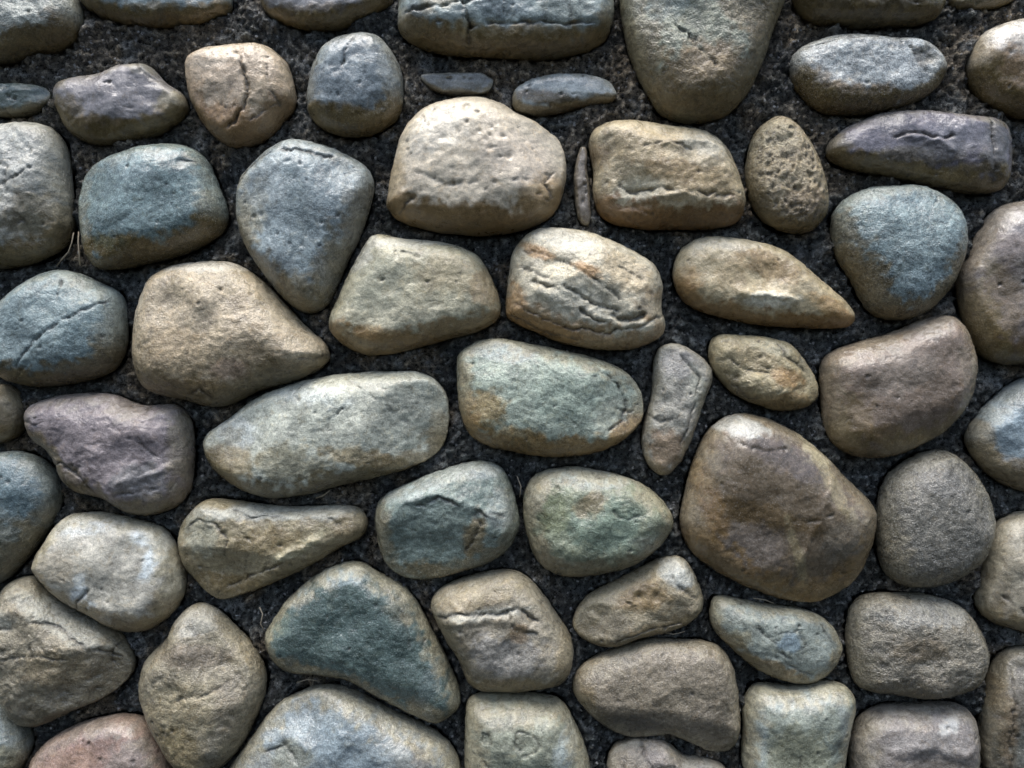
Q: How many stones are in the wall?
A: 62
